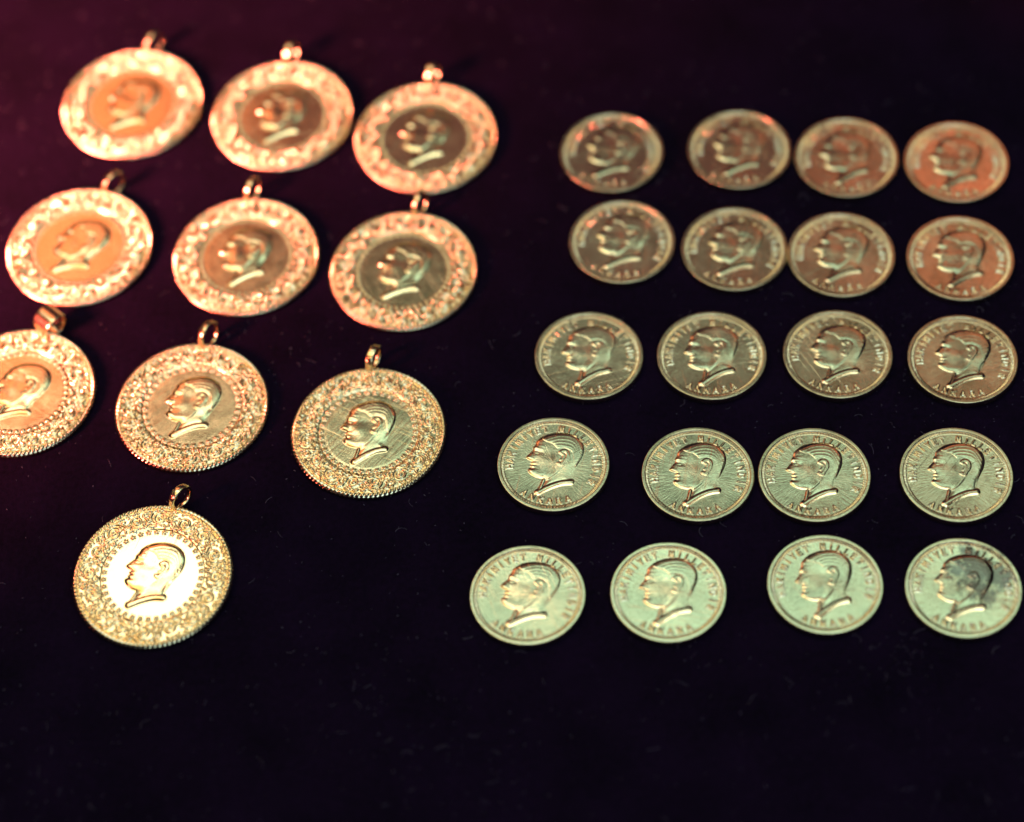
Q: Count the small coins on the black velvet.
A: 20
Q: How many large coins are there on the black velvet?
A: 10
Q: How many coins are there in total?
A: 30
